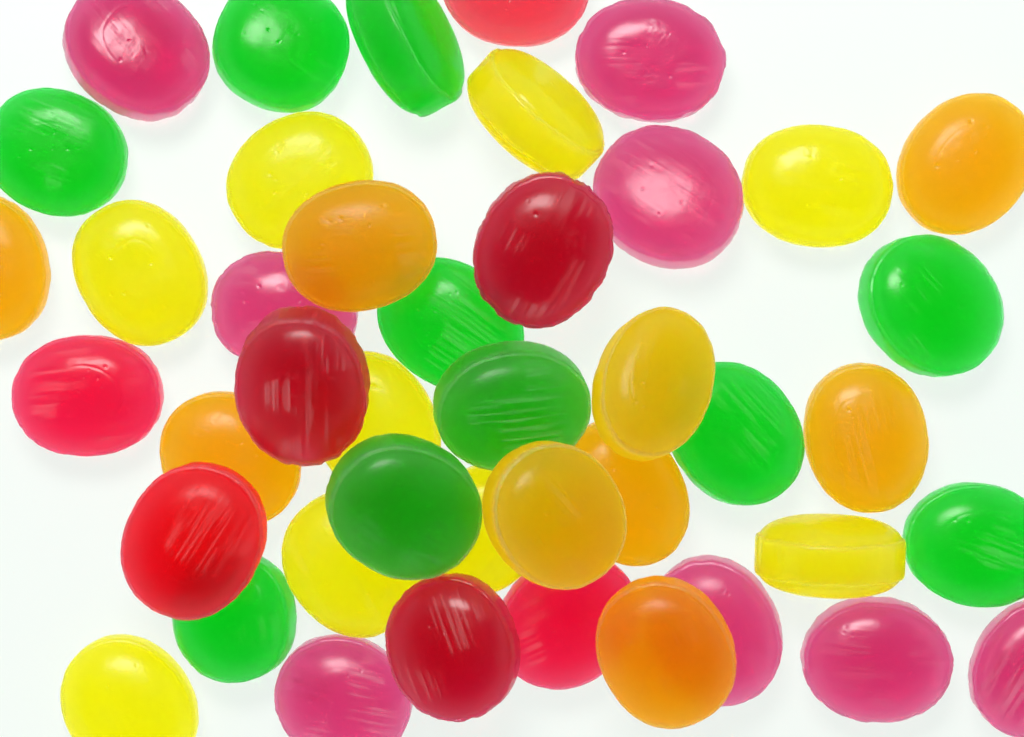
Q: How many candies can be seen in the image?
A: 43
